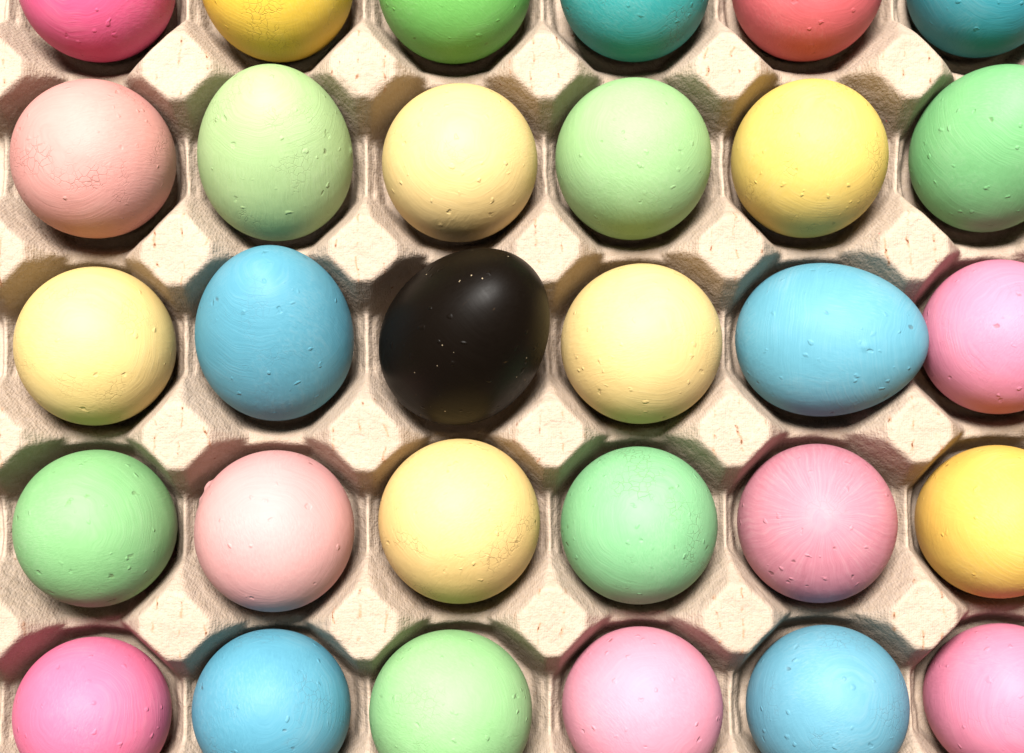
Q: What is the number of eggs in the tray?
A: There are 30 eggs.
